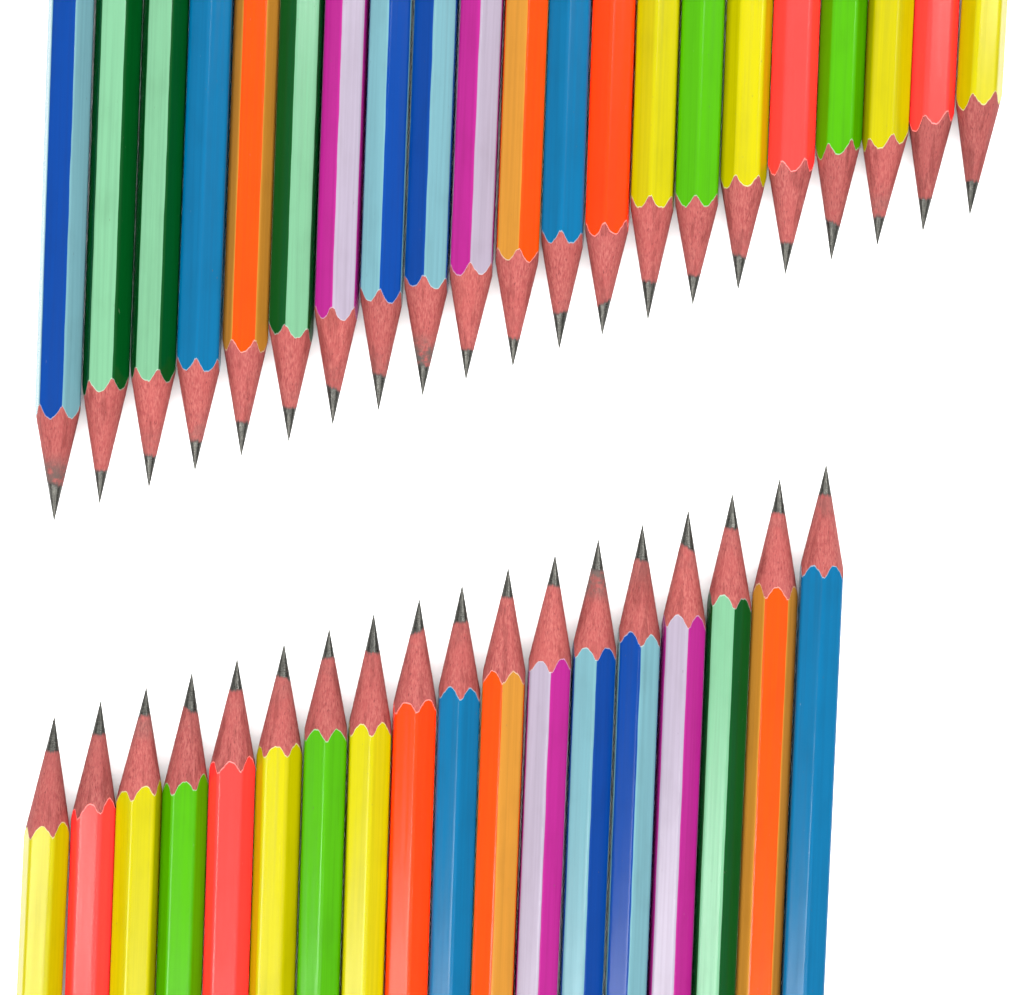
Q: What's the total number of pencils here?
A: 39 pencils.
